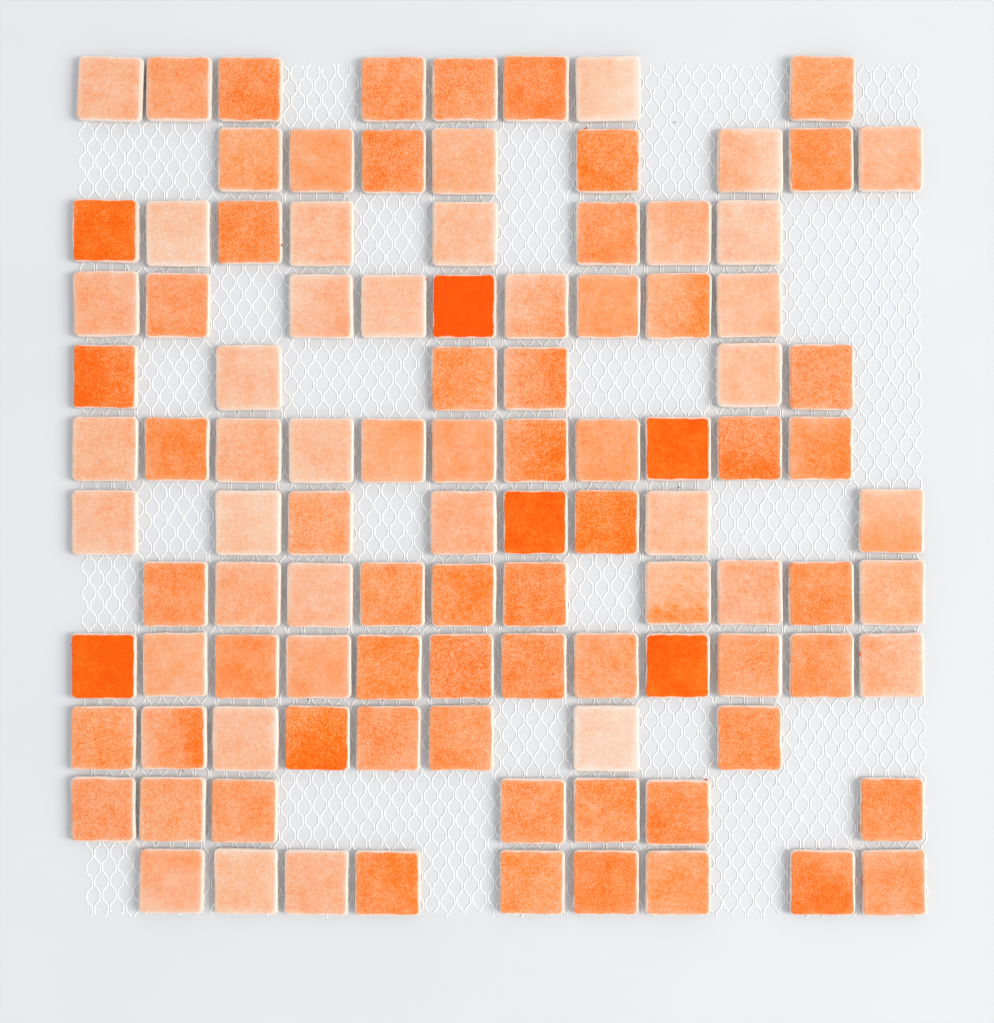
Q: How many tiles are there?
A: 104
